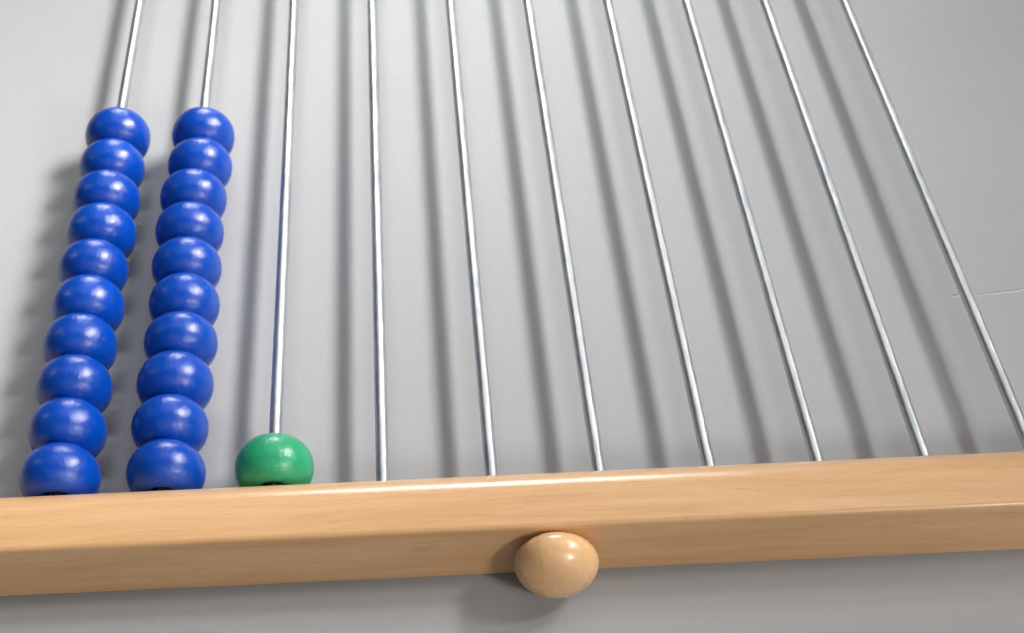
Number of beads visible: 21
